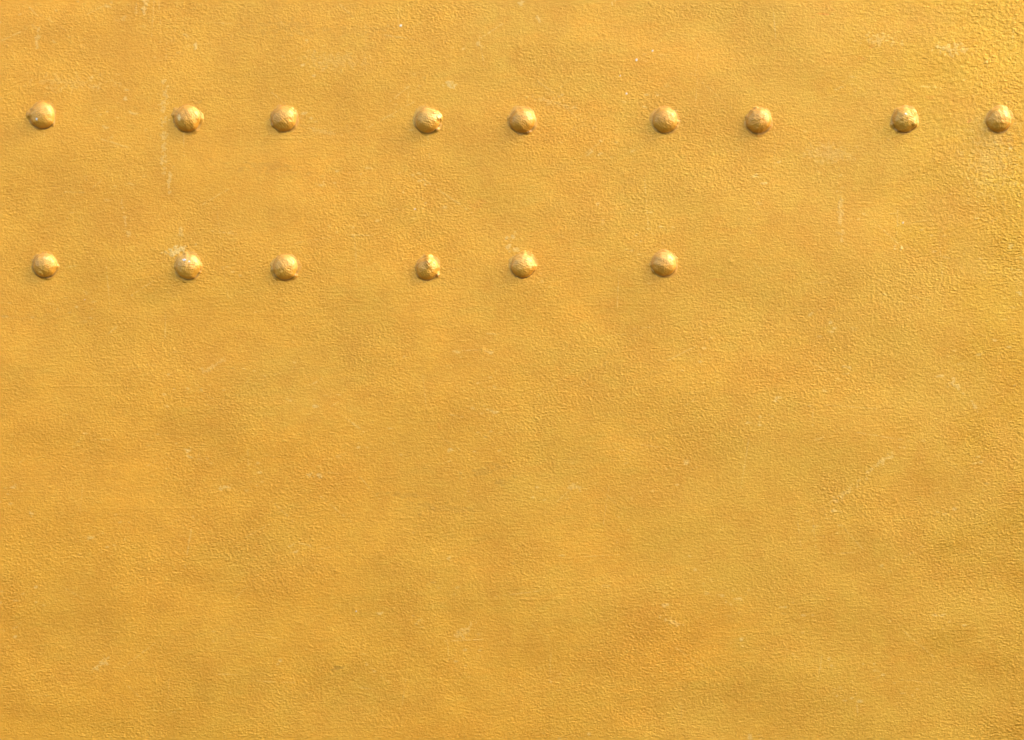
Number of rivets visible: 15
